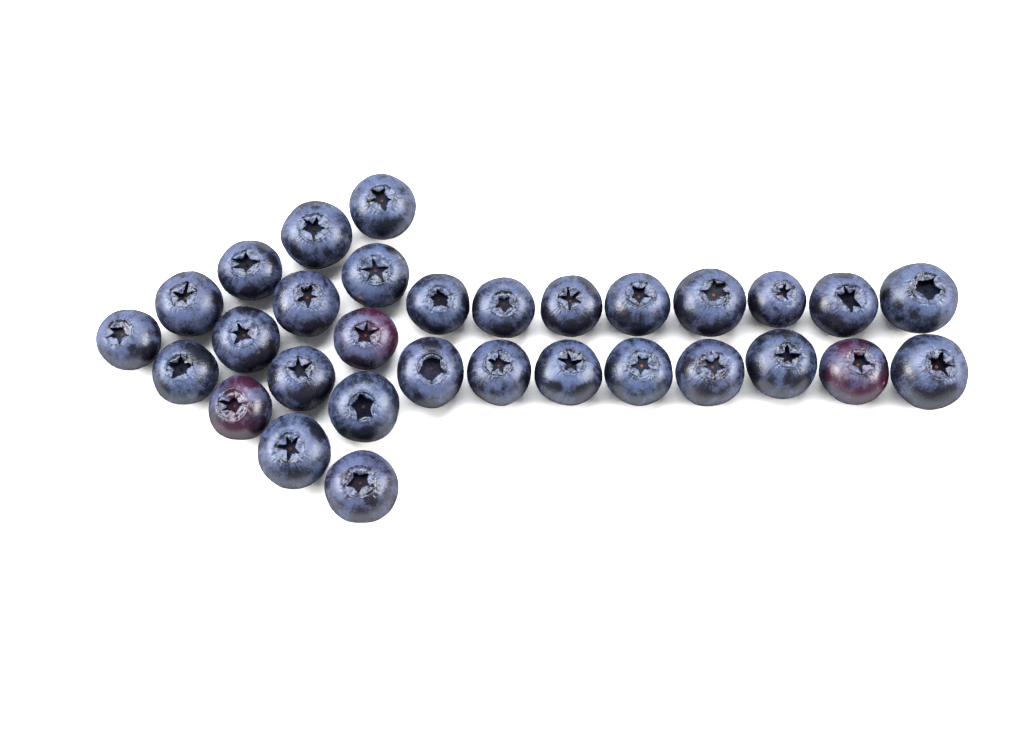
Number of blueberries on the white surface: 31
